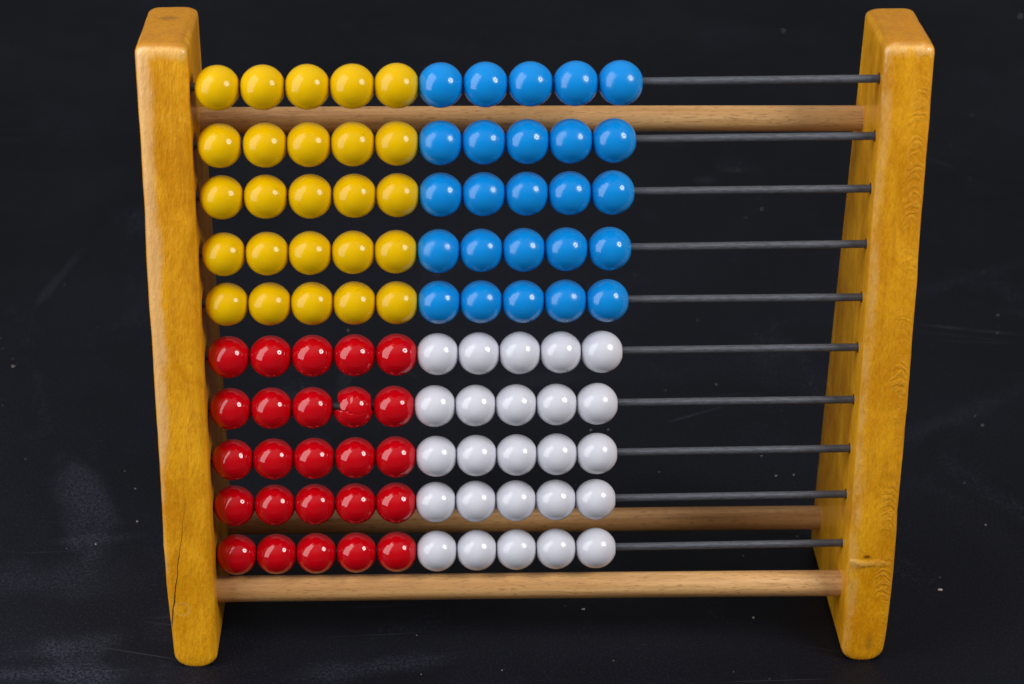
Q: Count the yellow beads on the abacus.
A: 25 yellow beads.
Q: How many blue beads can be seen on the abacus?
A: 25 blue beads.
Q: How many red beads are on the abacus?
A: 25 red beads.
